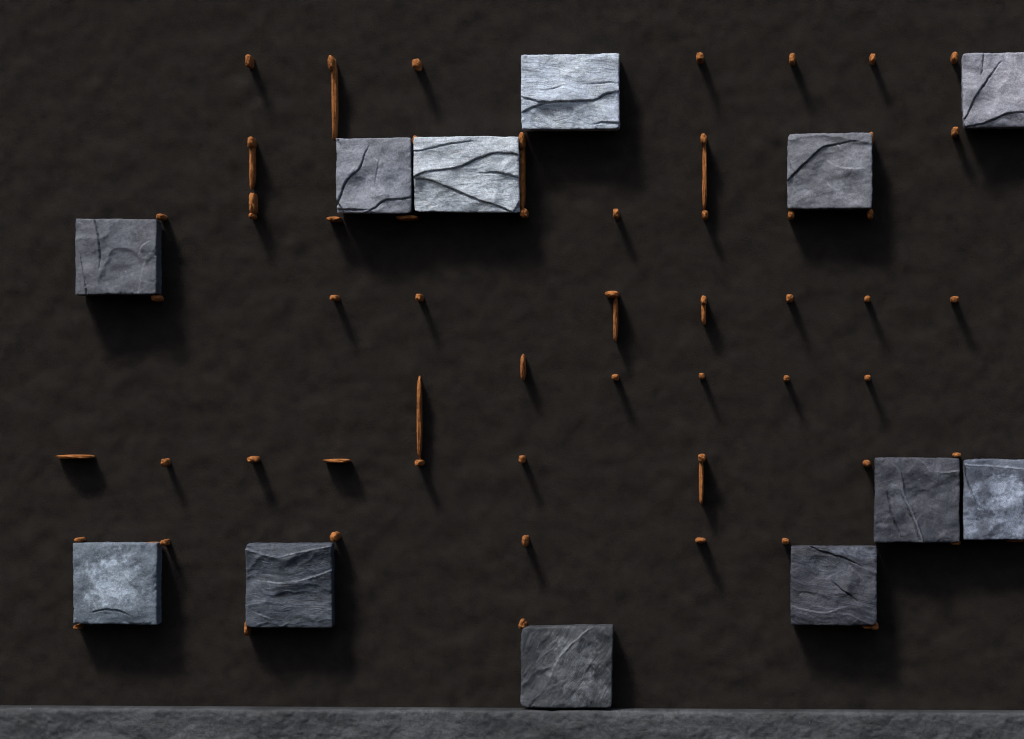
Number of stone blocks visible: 12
